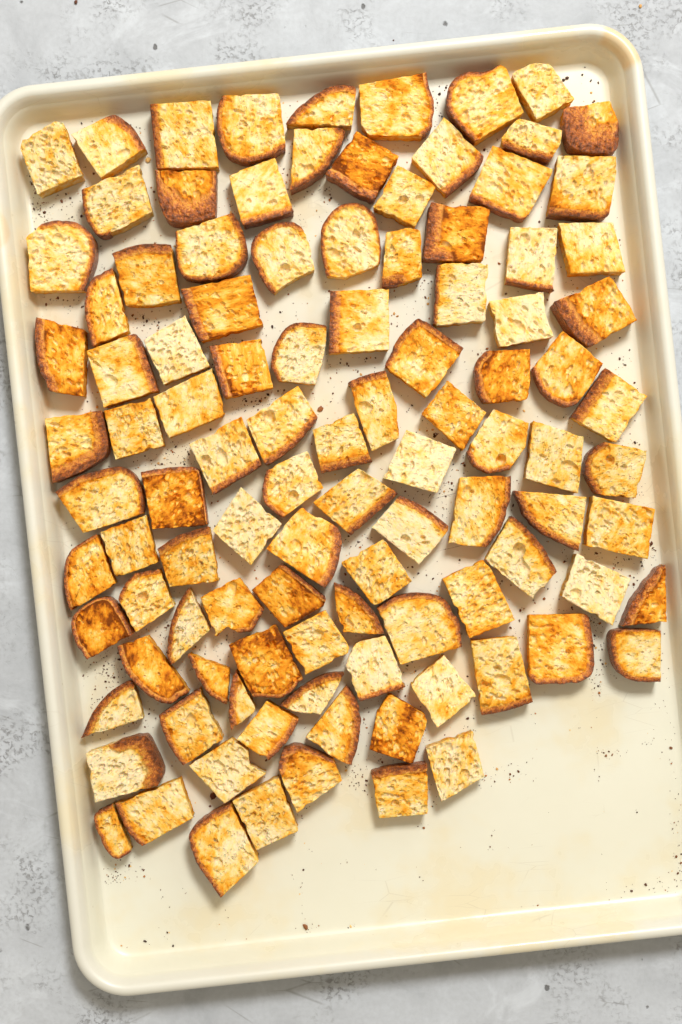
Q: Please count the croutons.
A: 105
